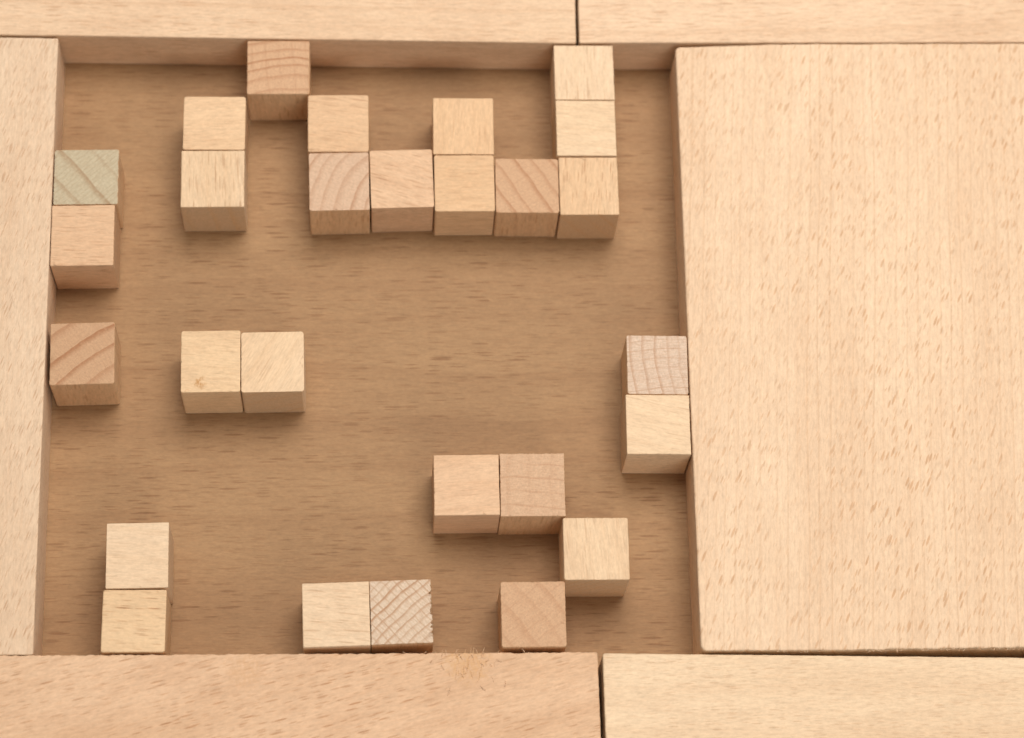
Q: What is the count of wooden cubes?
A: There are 27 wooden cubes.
